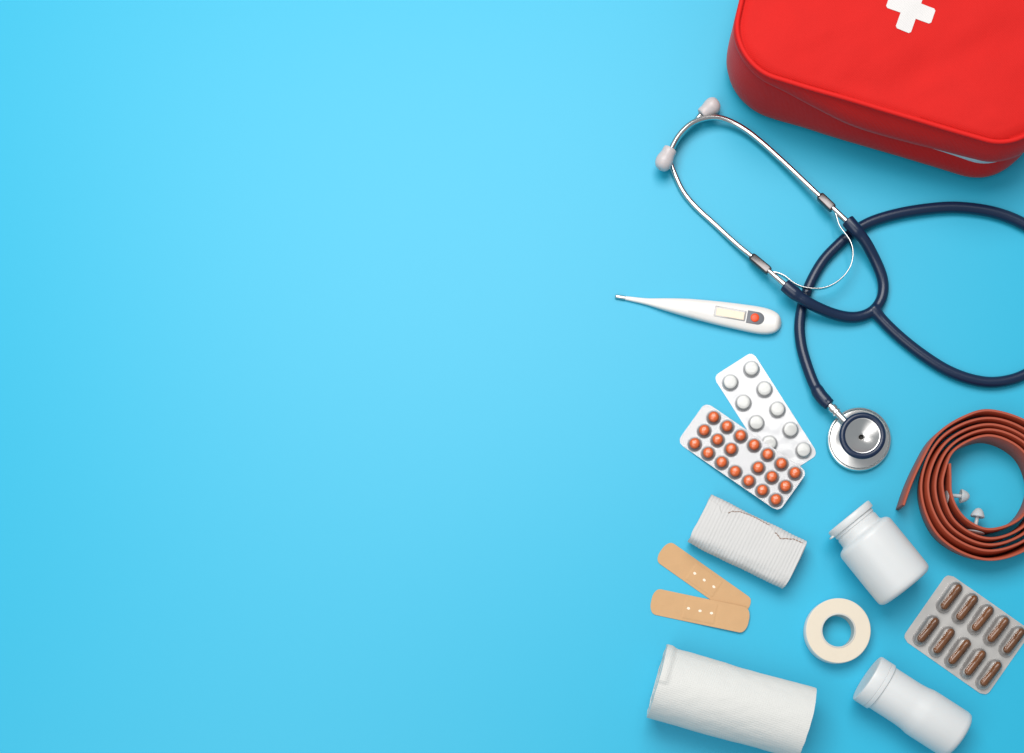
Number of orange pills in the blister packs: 20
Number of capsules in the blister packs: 10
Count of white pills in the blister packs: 9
